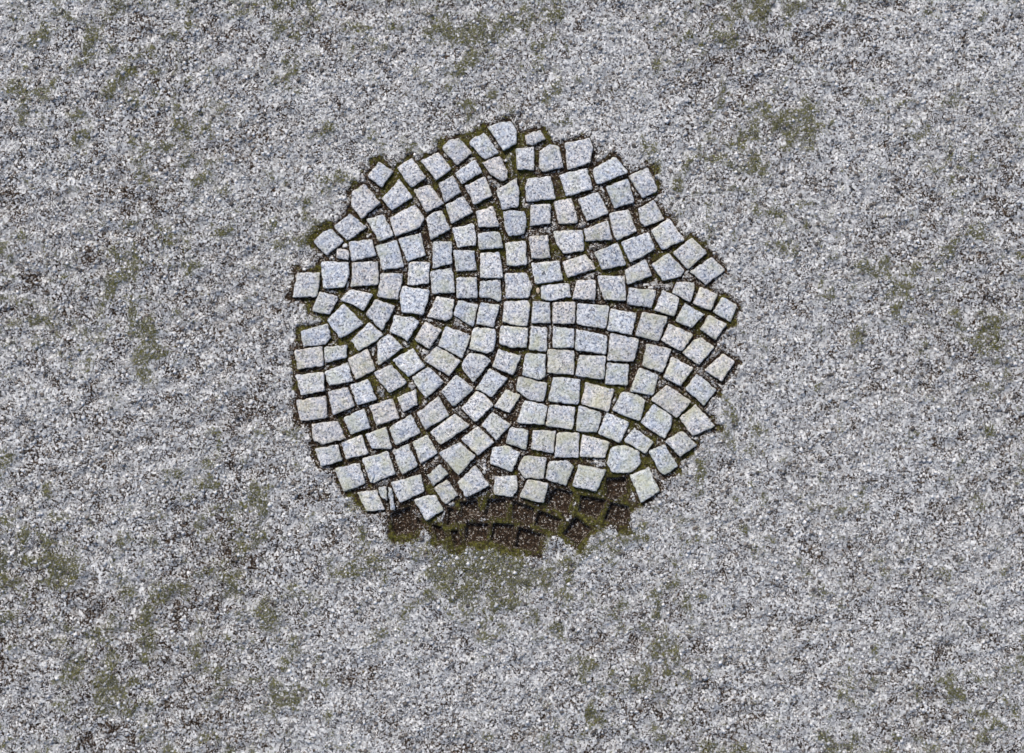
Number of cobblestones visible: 183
